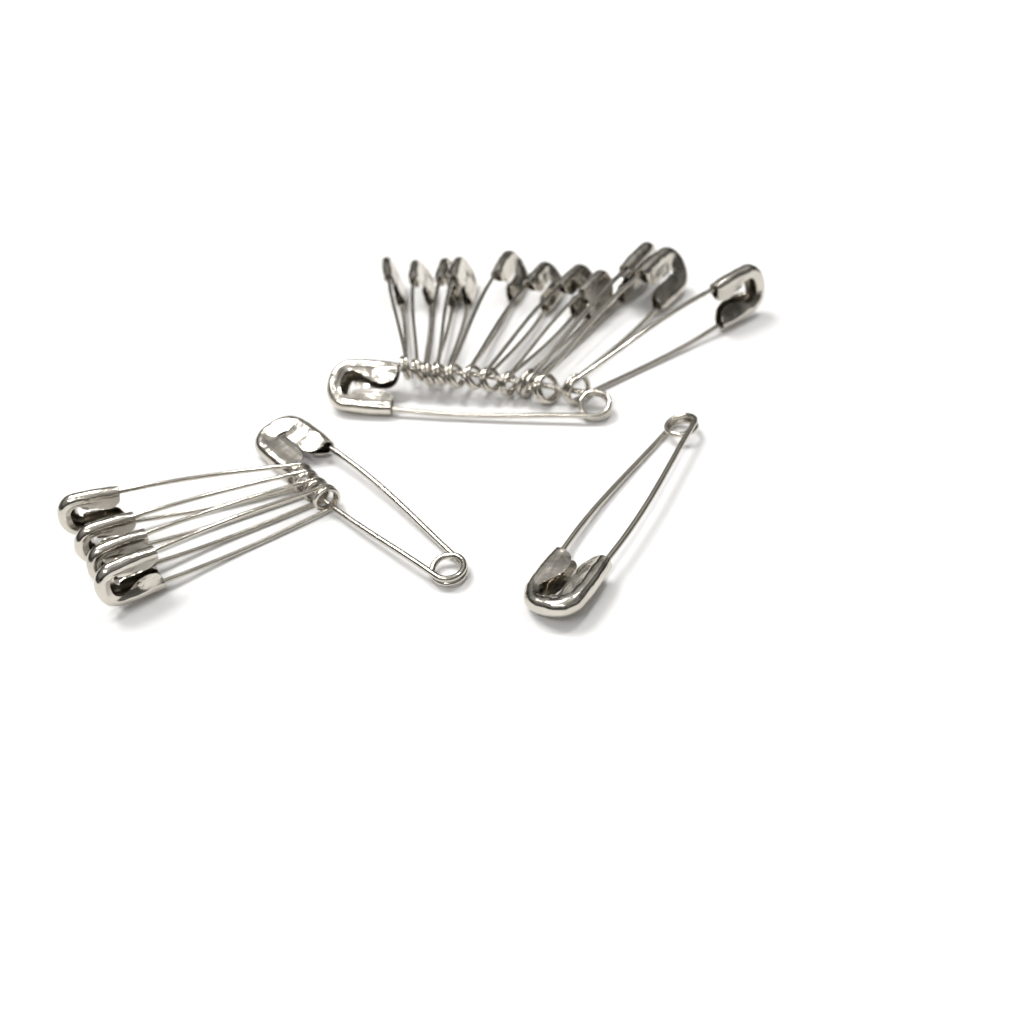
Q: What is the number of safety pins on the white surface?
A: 18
